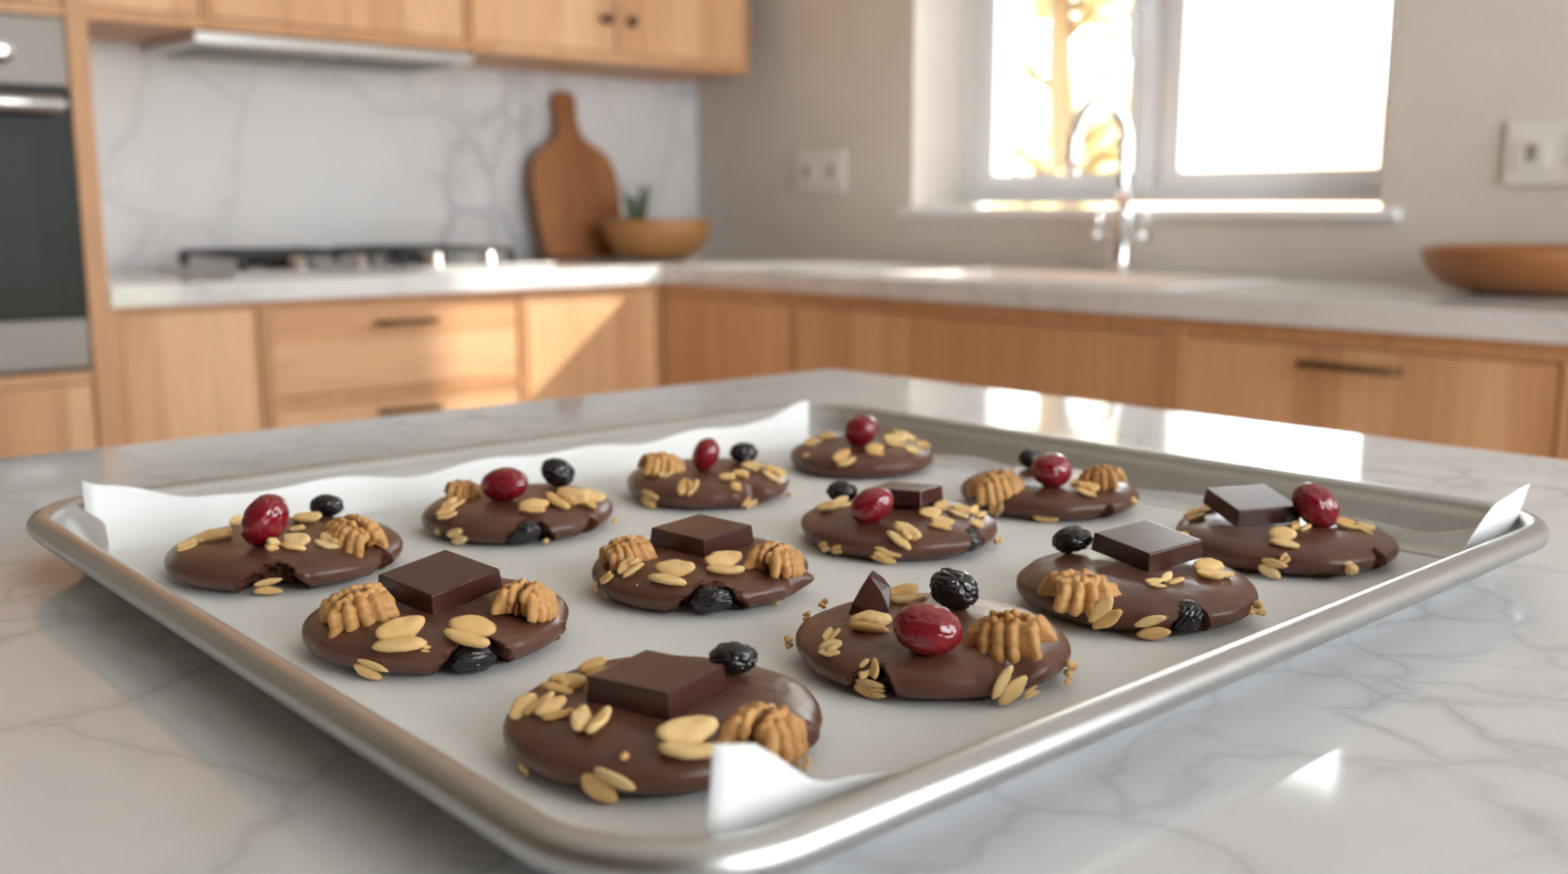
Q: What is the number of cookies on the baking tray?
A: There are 12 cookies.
